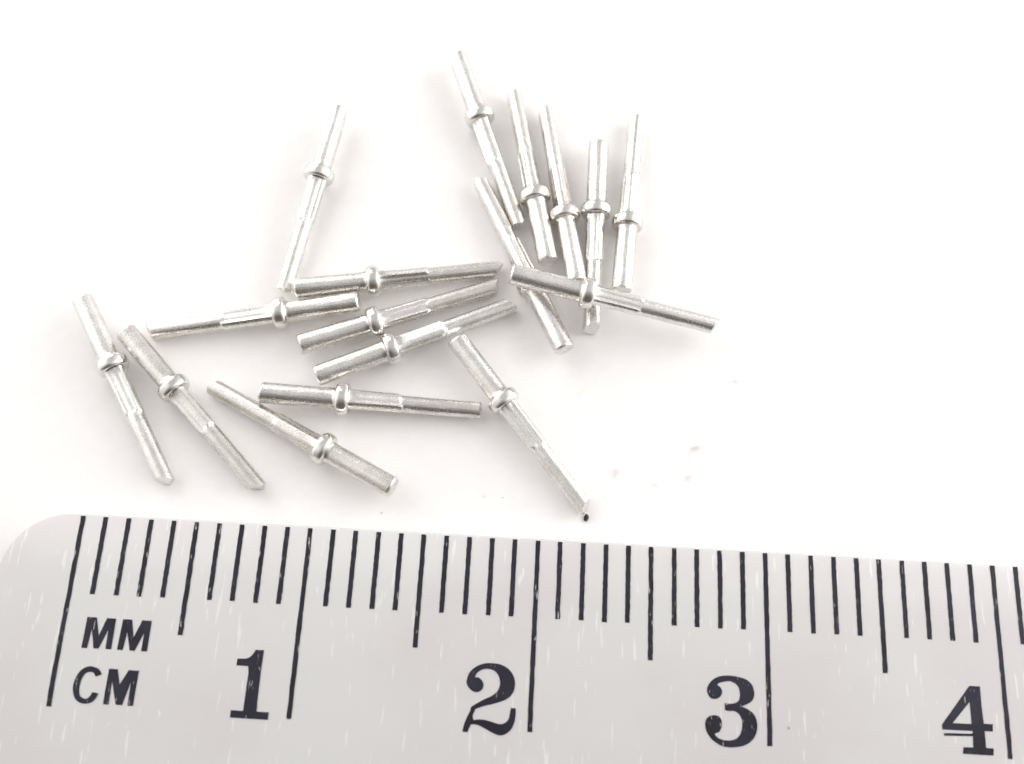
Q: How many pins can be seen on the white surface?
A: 17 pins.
